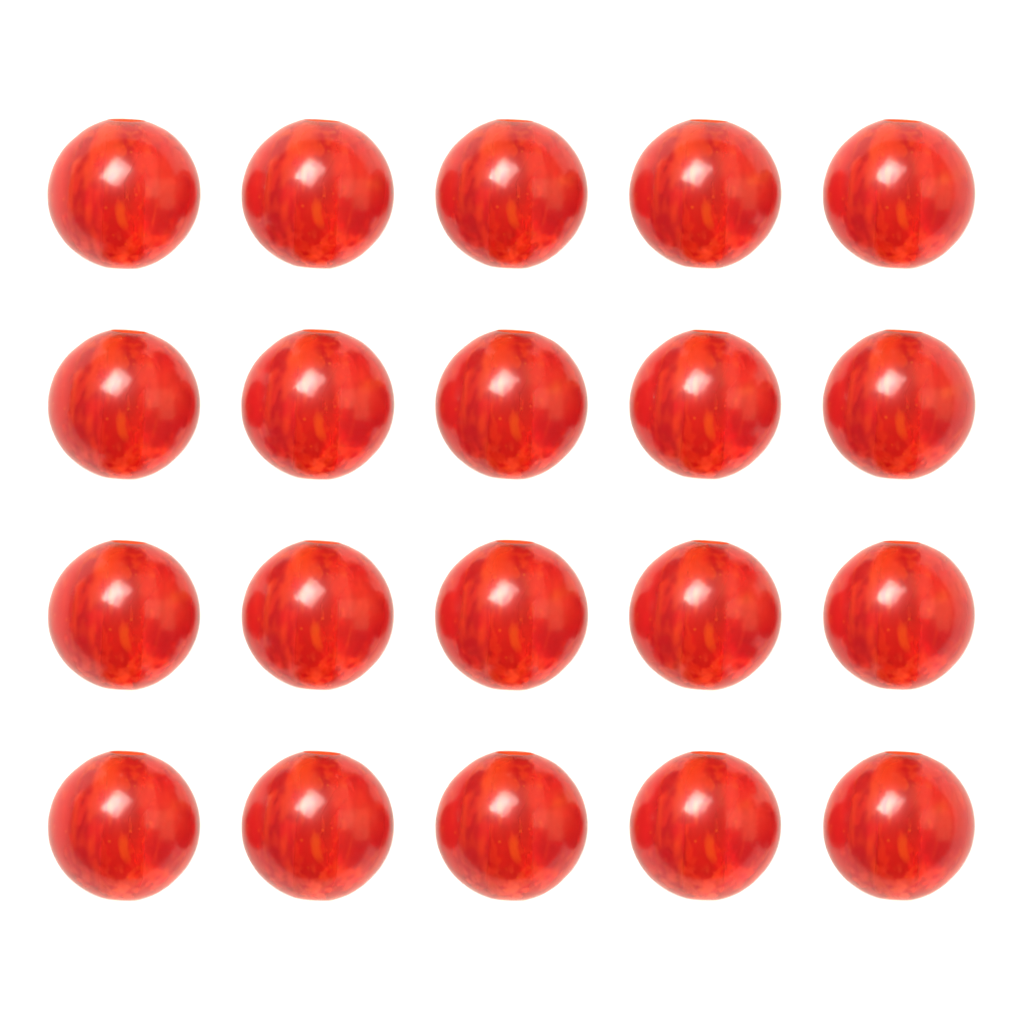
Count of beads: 20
